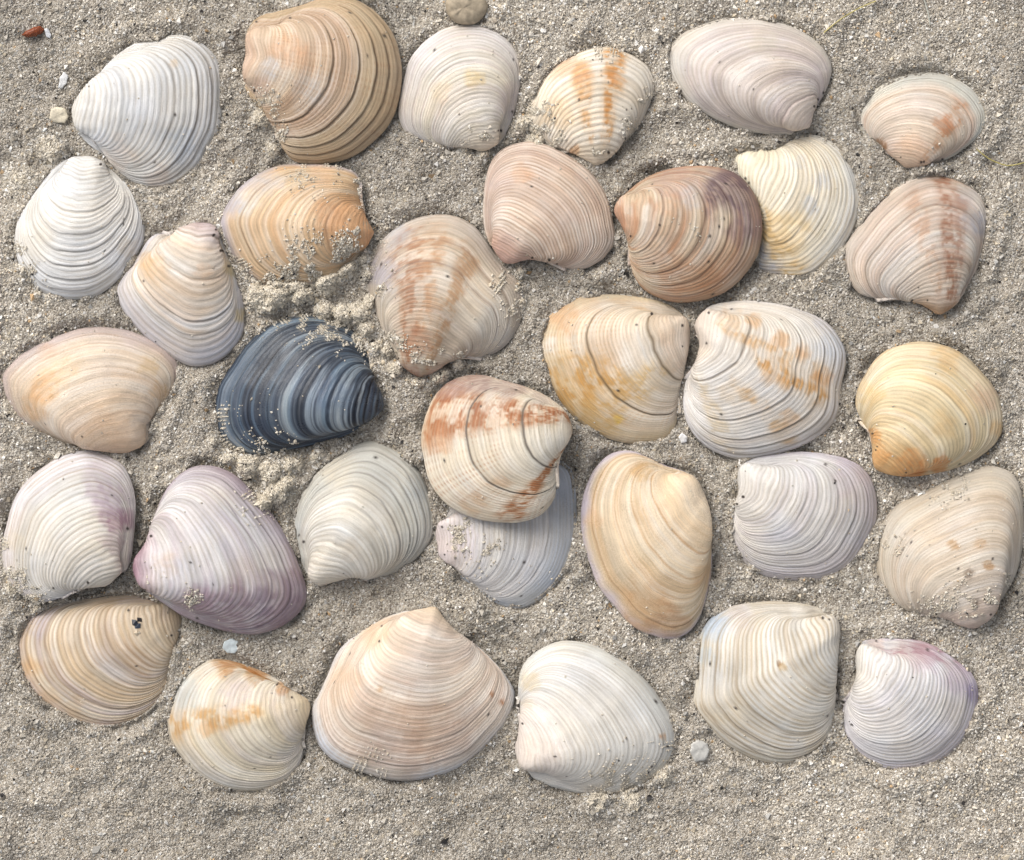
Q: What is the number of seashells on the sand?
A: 33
